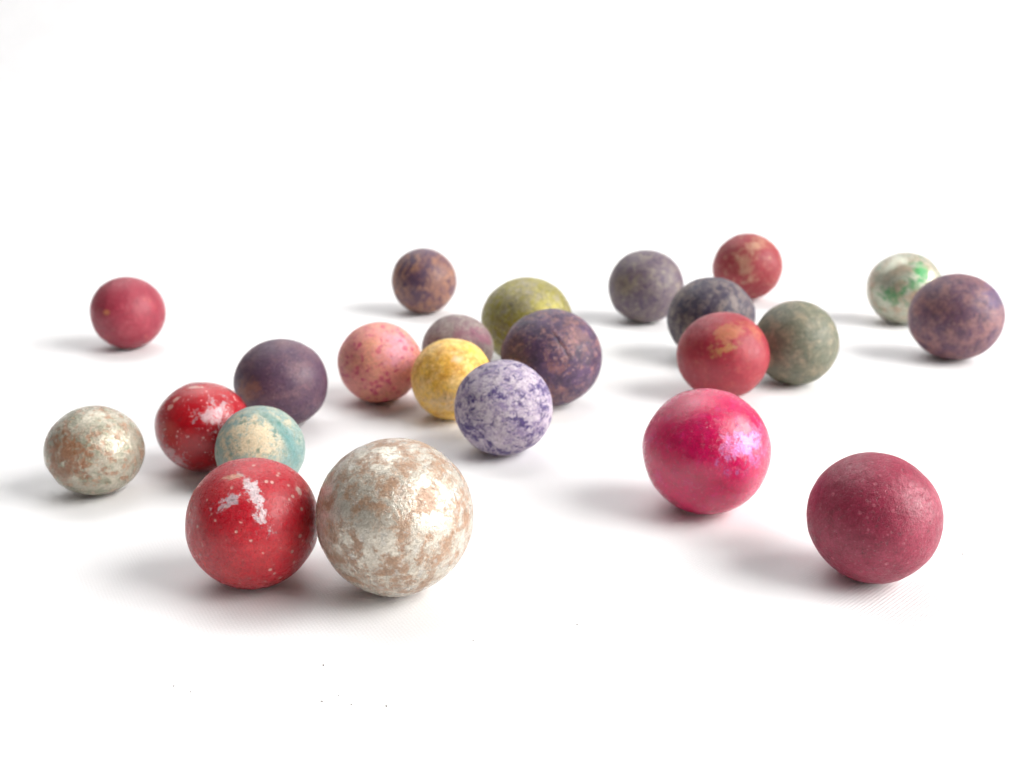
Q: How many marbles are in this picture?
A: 23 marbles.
